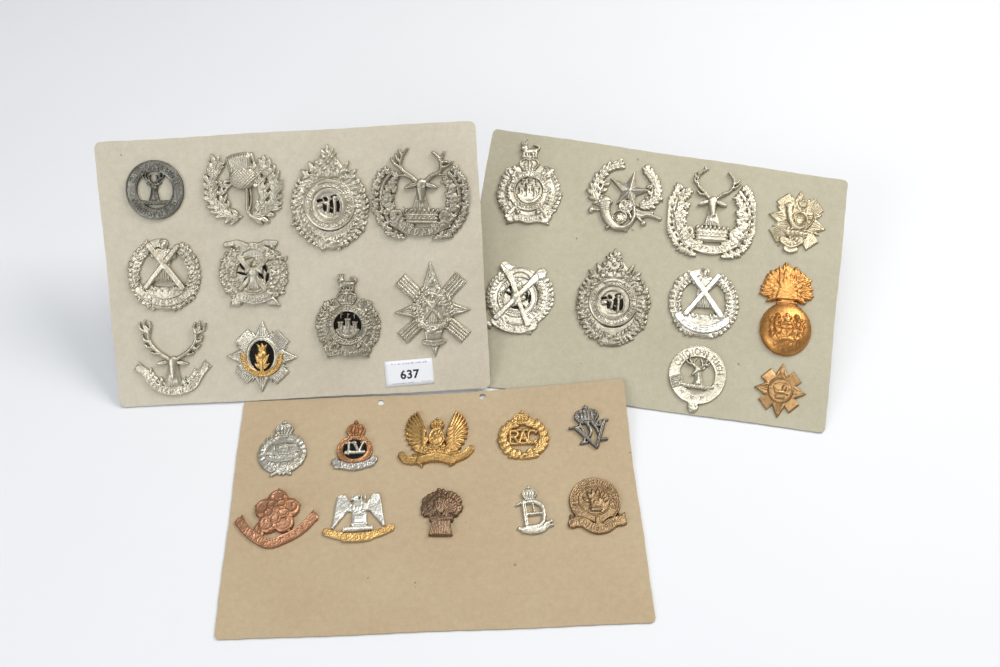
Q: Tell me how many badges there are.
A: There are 30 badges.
